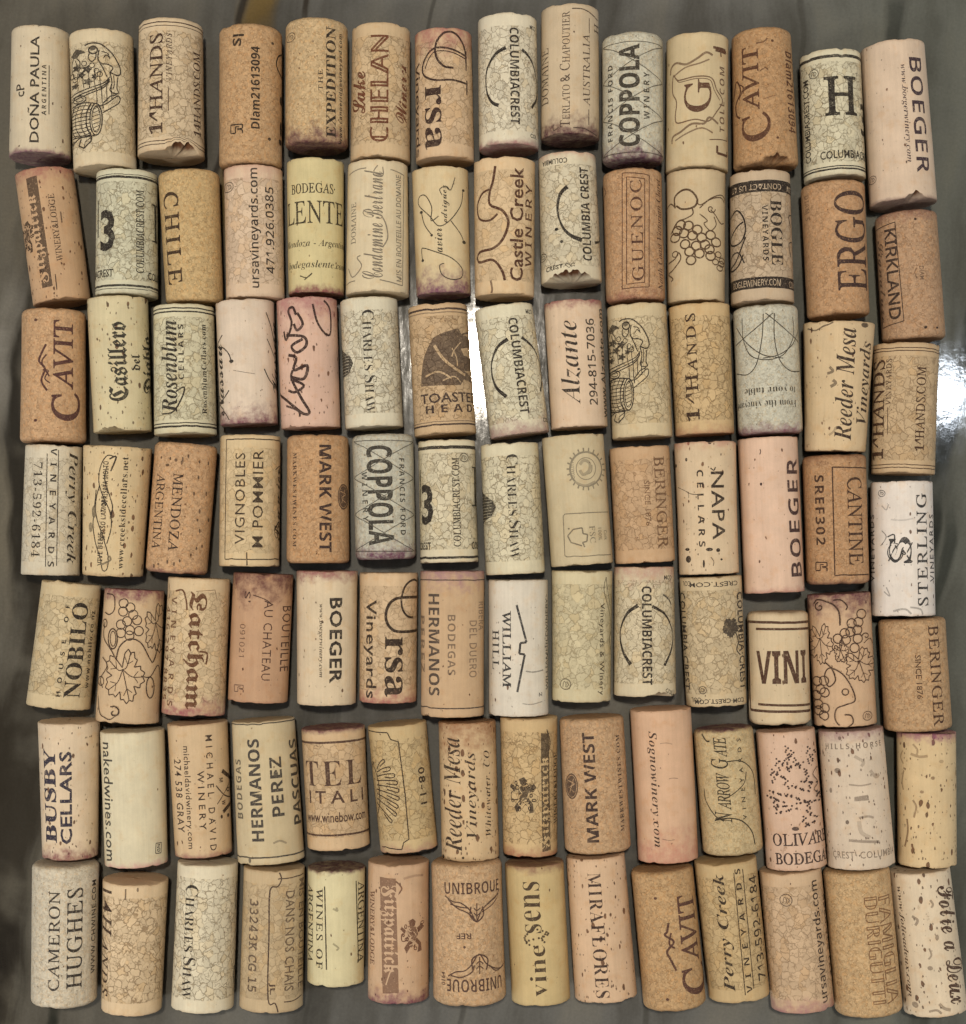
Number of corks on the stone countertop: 98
